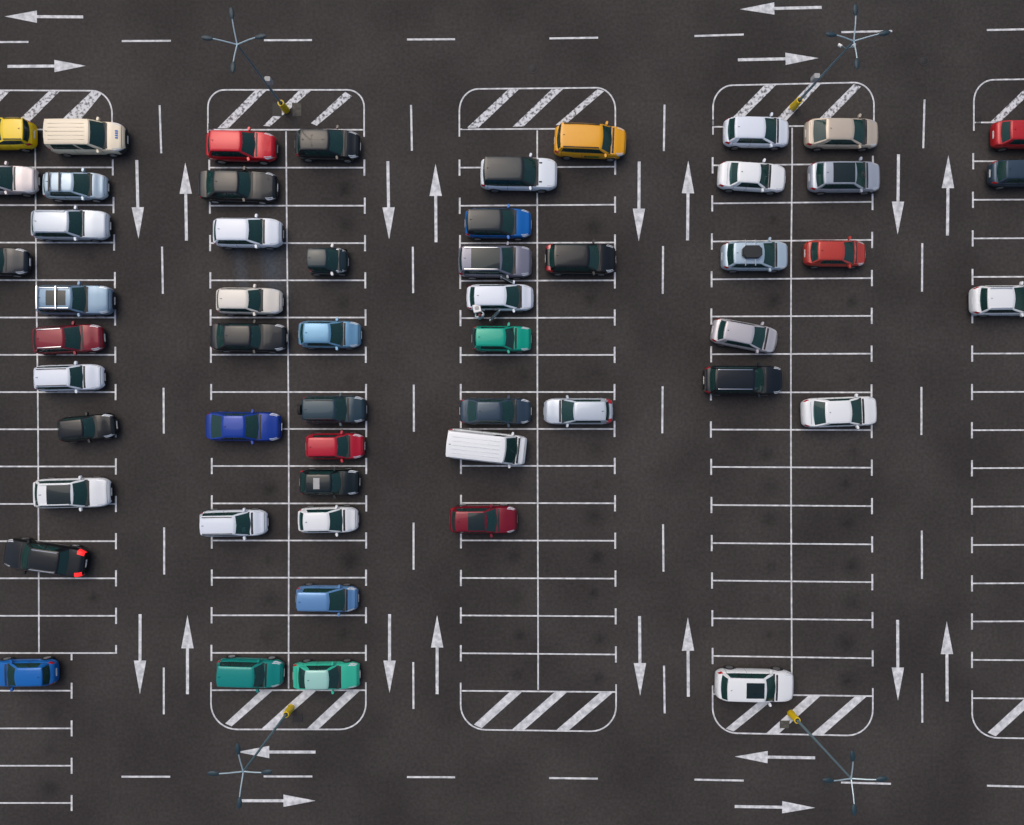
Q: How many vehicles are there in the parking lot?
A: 54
